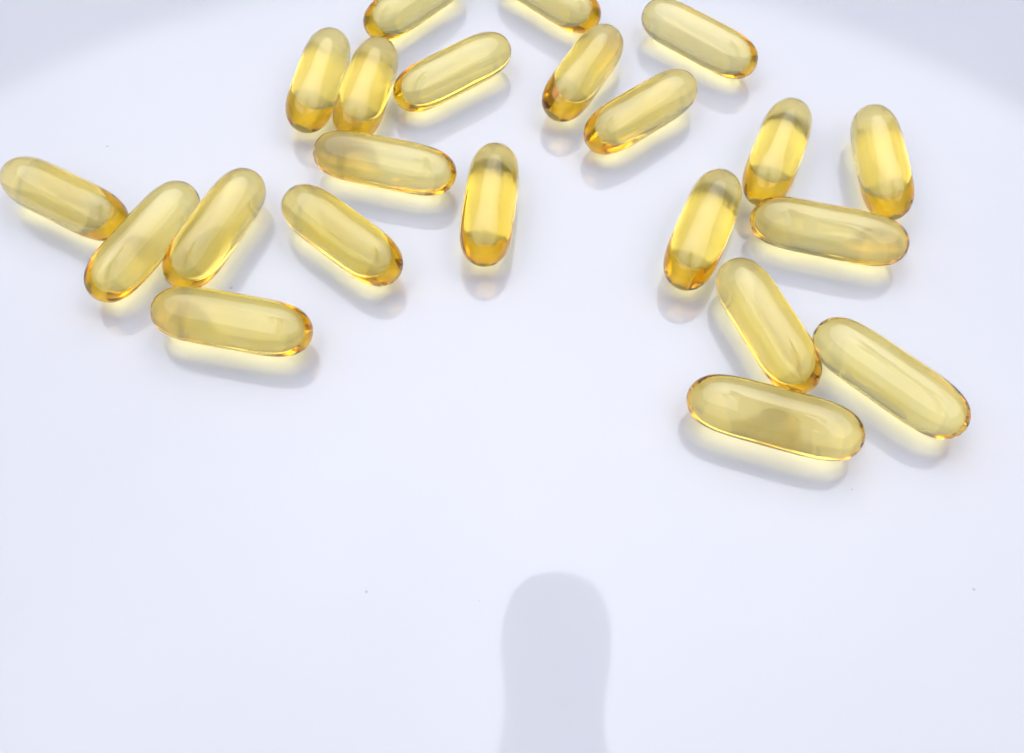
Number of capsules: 22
